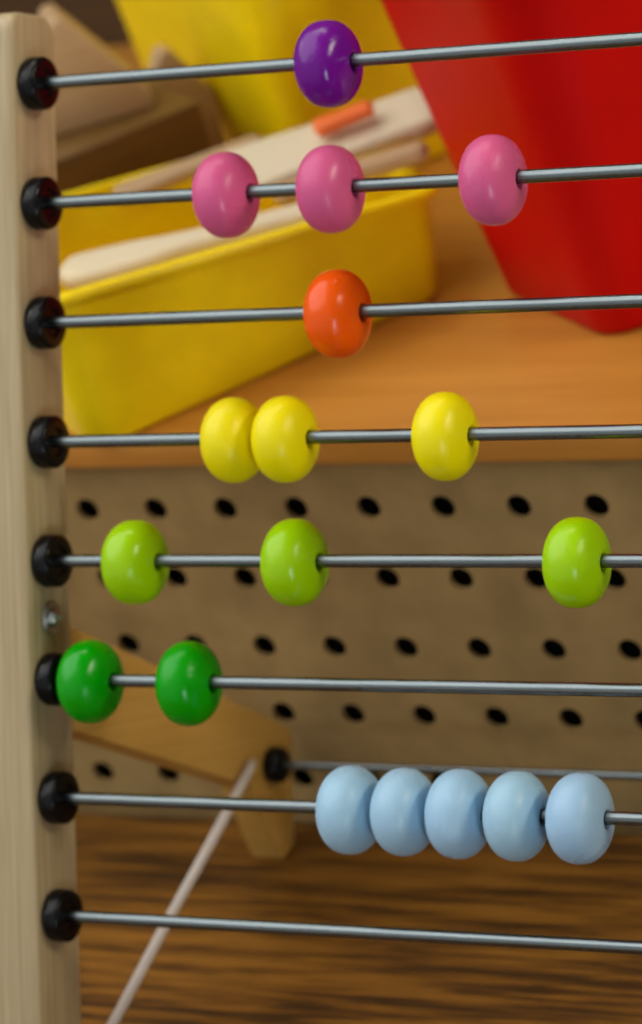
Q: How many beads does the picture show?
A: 18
